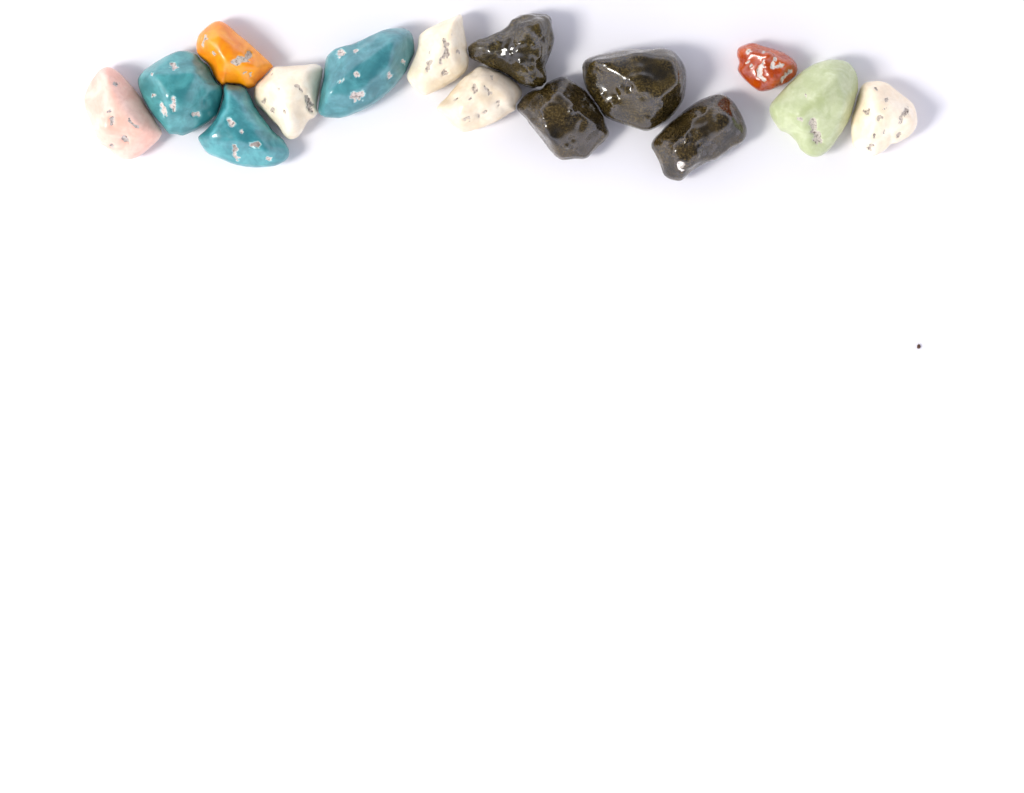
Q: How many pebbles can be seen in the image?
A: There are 15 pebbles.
